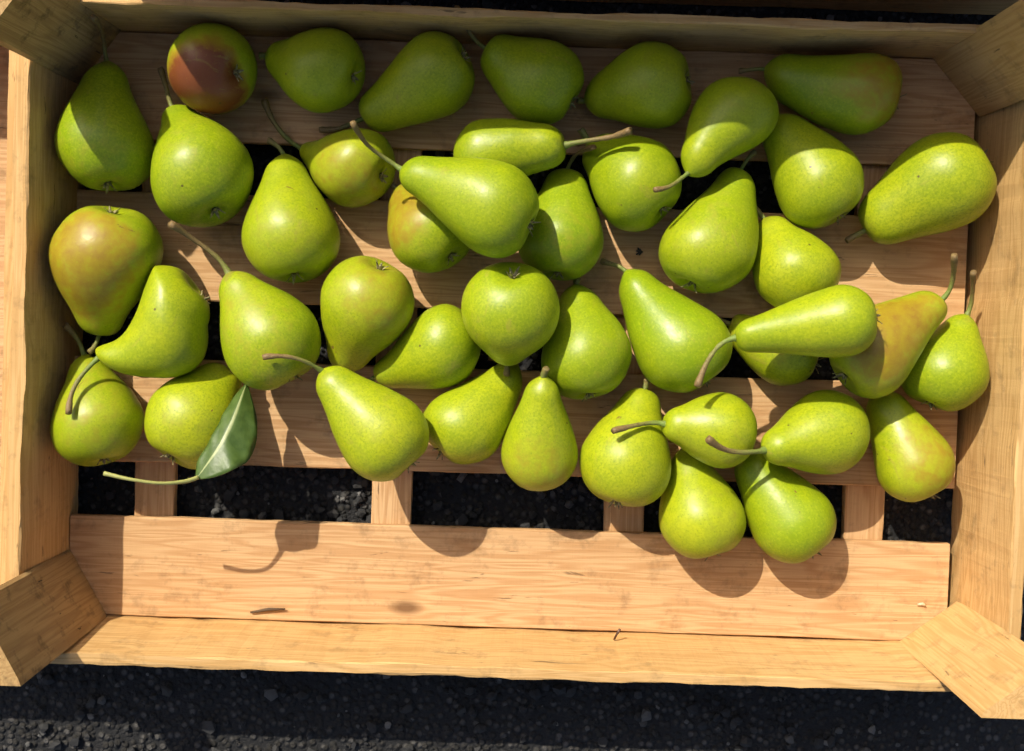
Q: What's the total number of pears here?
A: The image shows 43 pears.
